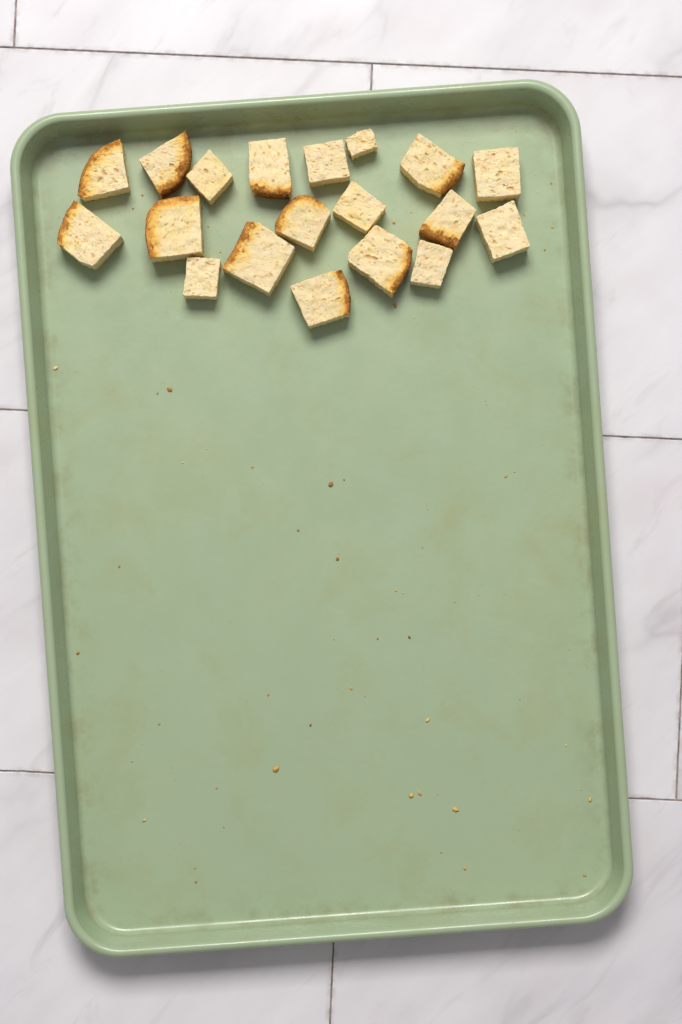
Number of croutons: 19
